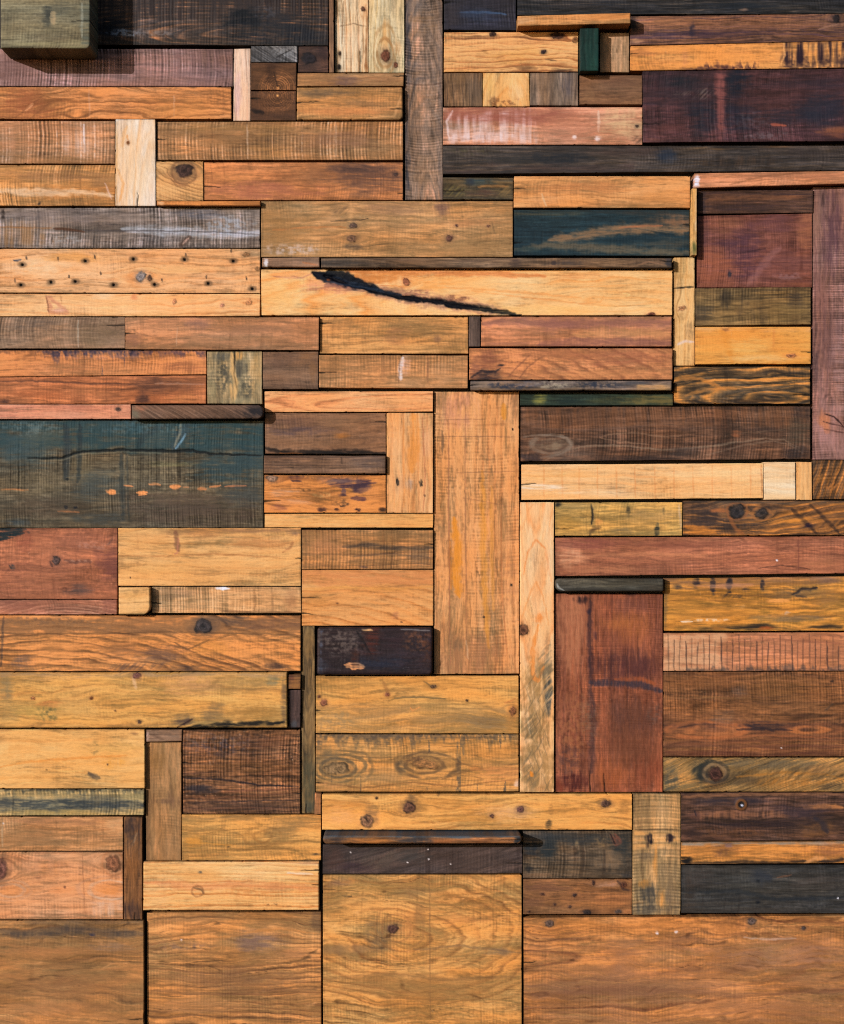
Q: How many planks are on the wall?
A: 133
